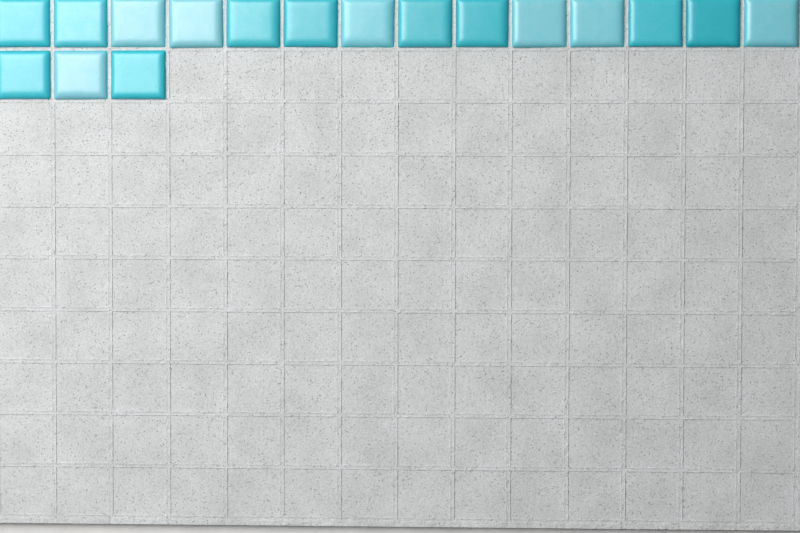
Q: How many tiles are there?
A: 17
